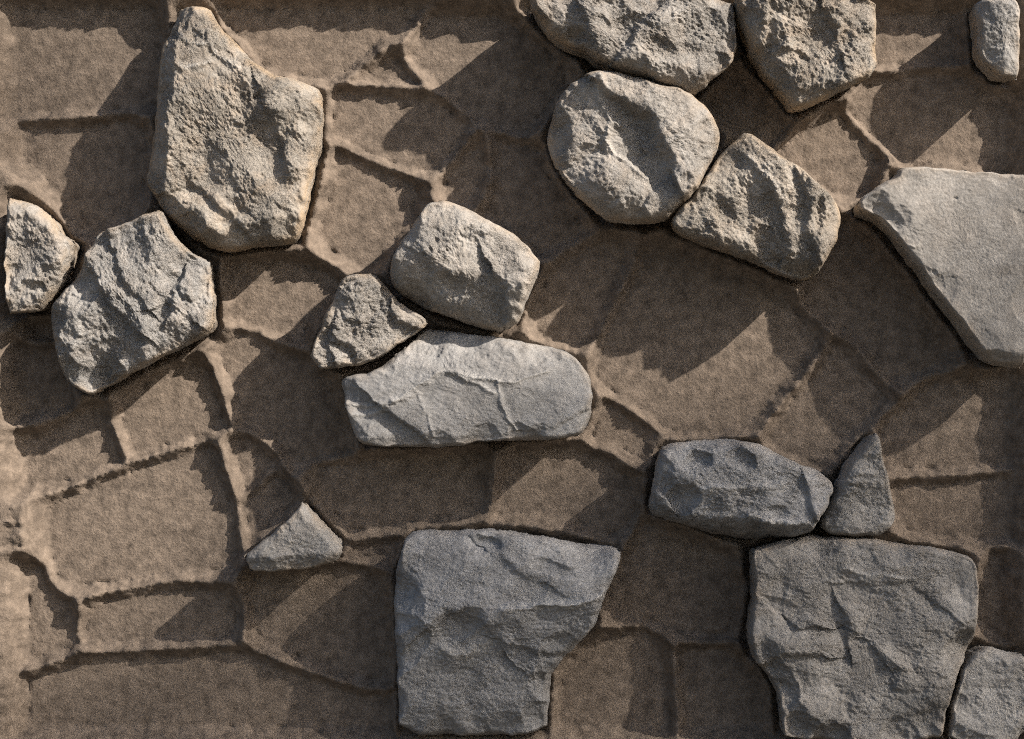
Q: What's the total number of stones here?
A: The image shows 18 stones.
